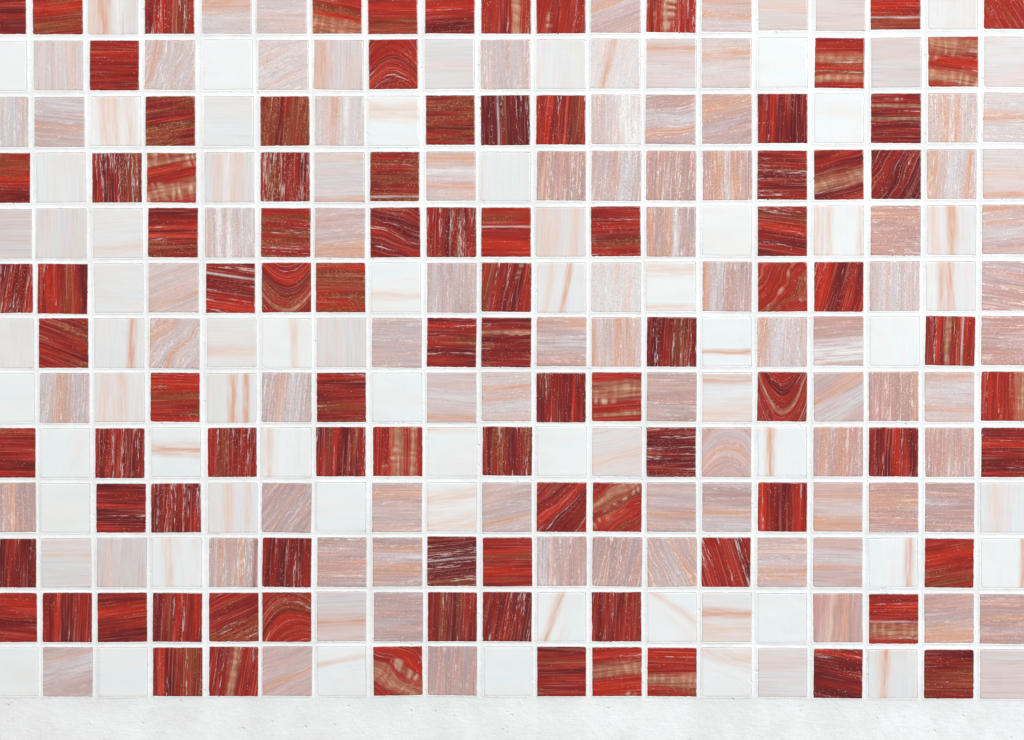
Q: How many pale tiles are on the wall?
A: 153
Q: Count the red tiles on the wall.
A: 94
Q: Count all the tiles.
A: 247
